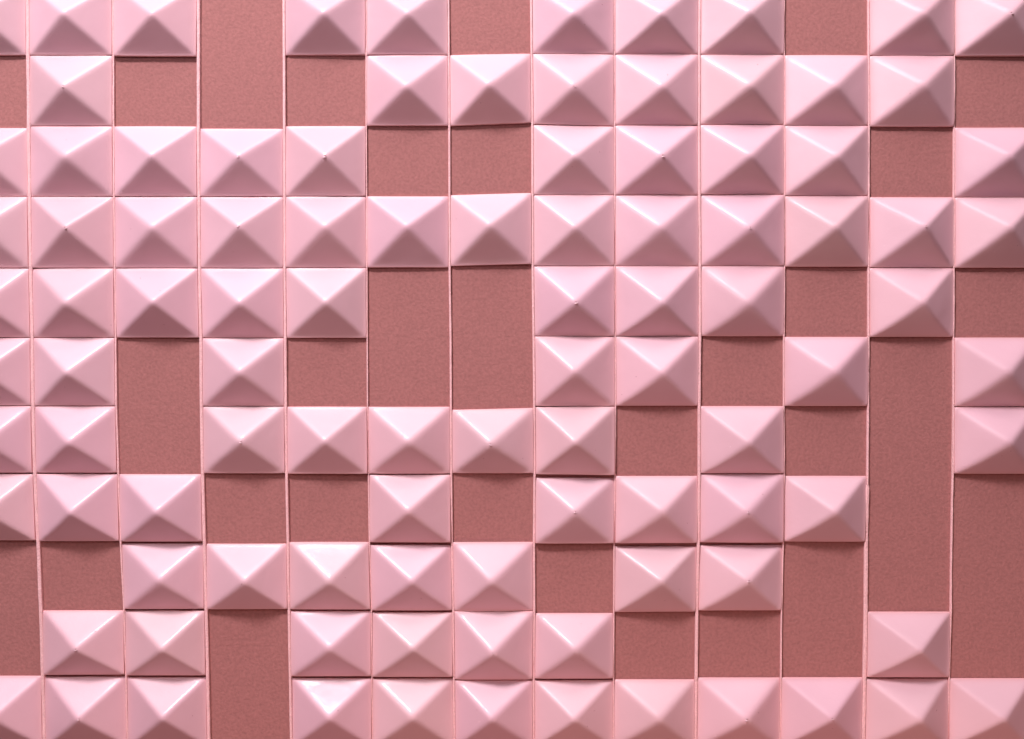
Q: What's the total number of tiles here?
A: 100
